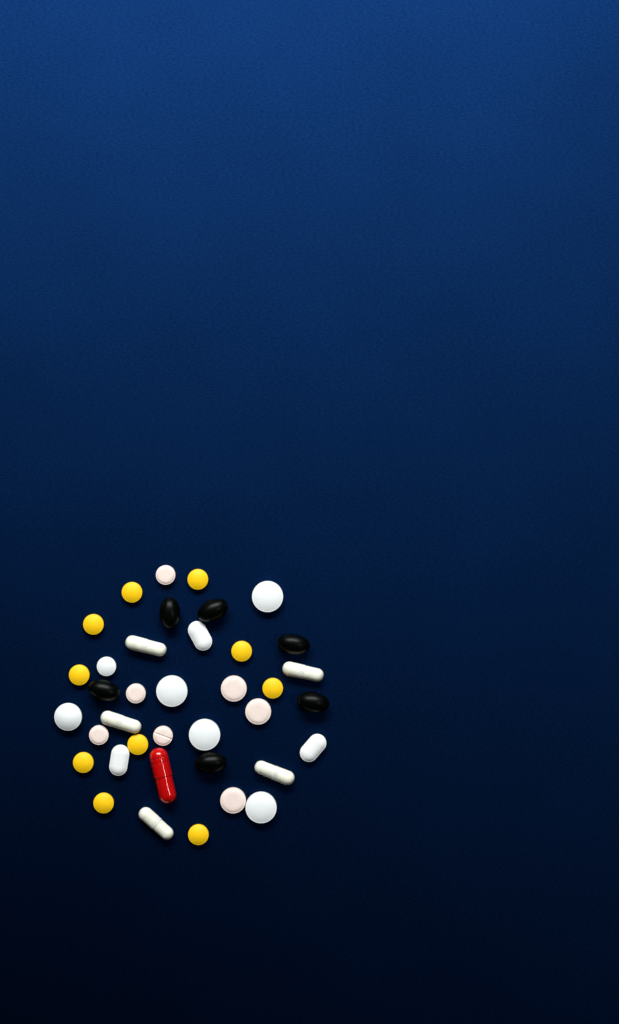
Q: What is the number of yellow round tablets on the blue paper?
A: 10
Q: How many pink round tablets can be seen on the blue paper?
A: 7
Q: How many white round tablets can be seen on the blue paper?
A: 6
